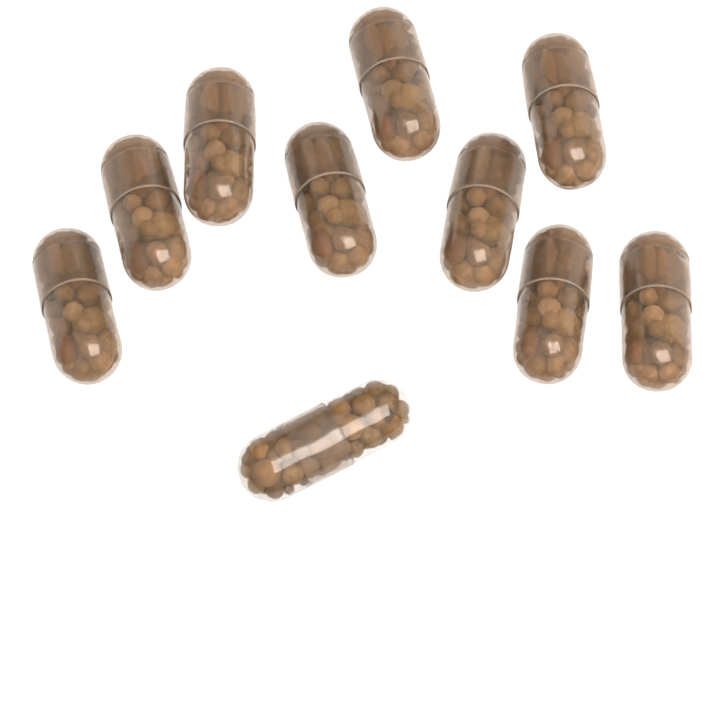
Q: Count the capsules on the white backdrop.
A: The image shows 10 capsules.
